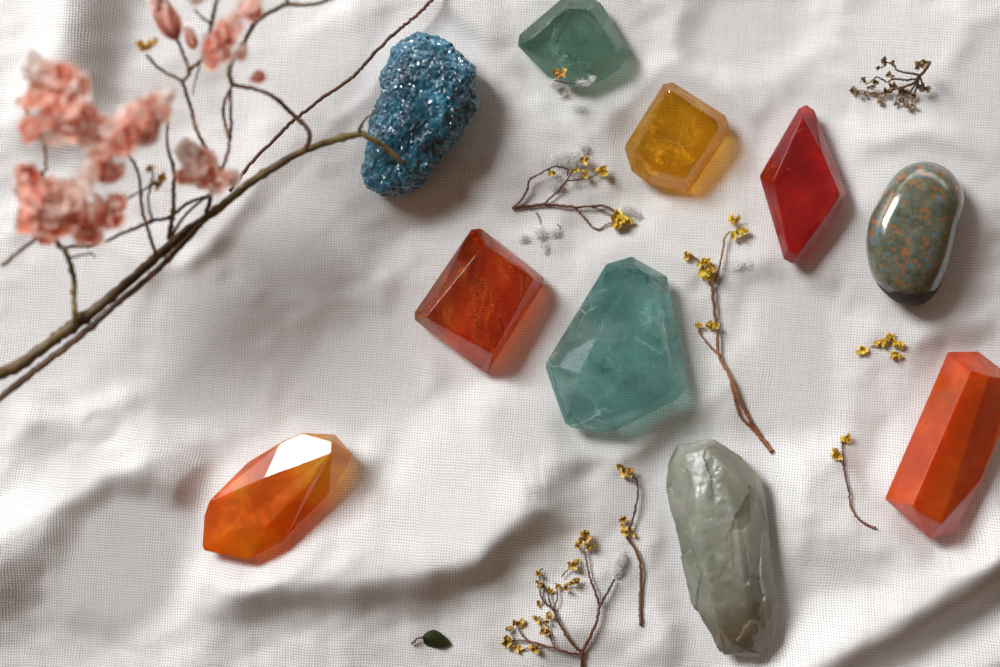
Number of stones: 10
